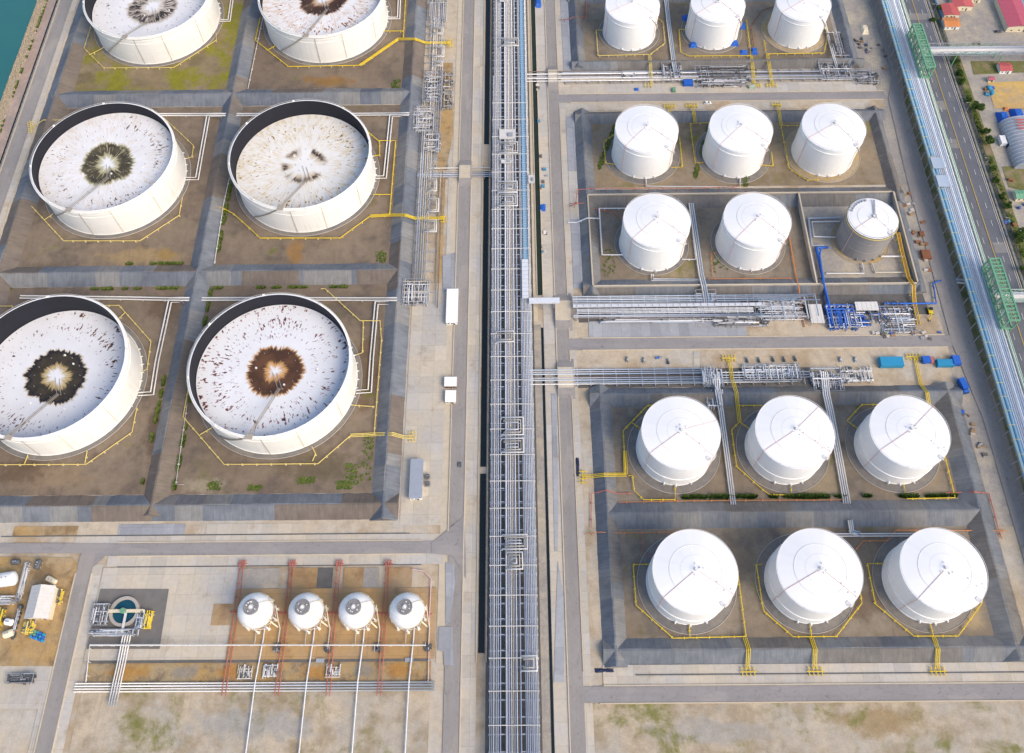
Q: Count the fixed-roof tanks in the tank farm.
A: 15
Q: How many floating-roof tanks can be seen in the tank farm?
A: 6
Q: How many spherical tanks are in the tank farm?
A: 4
